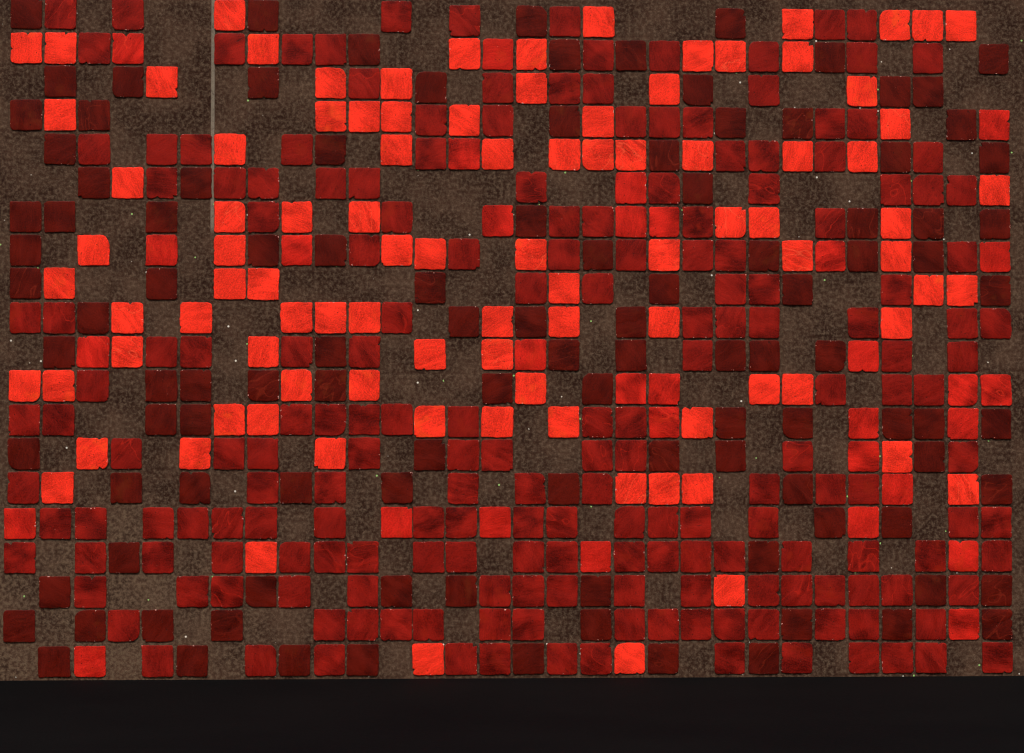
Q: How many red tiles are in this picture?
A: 32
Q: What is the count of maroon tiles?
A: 194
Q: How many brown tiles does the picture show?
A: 112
